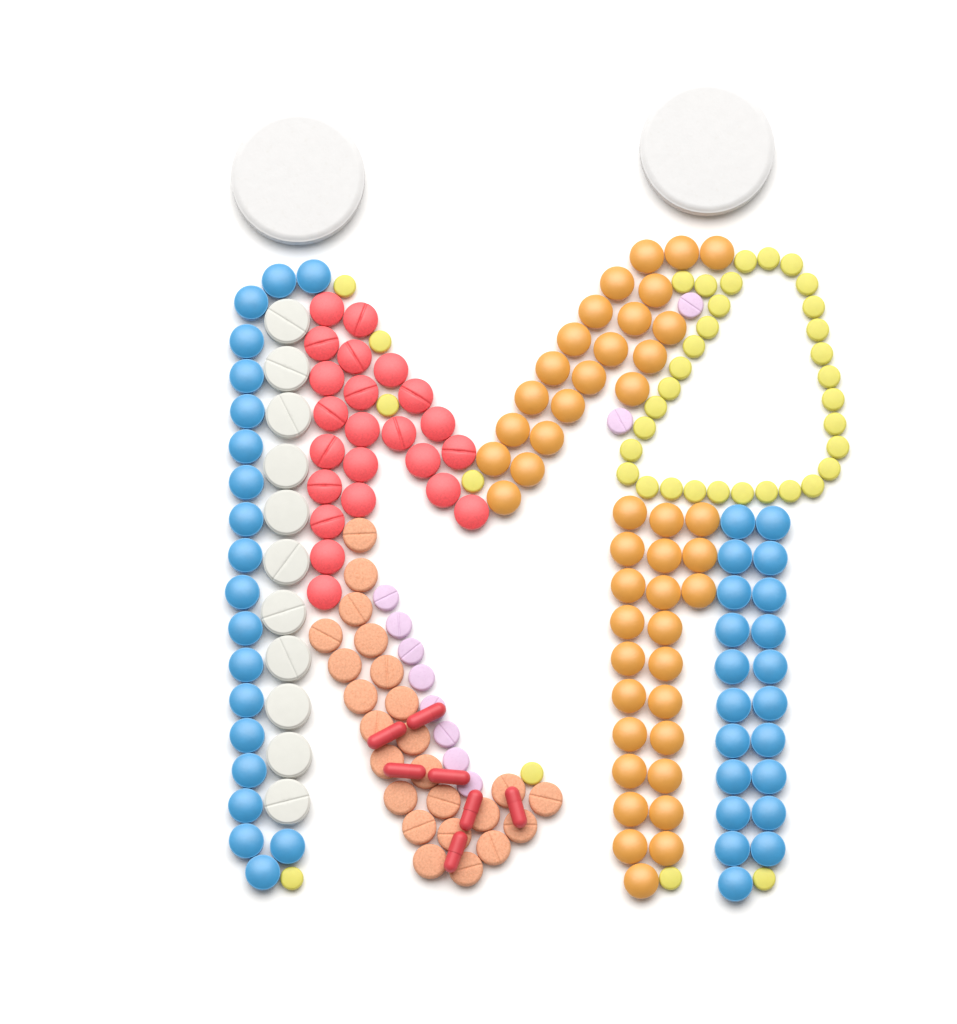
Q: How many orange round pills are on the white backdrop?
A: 45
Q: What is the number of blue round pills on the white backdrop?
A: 41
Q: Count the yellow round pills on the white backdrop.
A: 40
